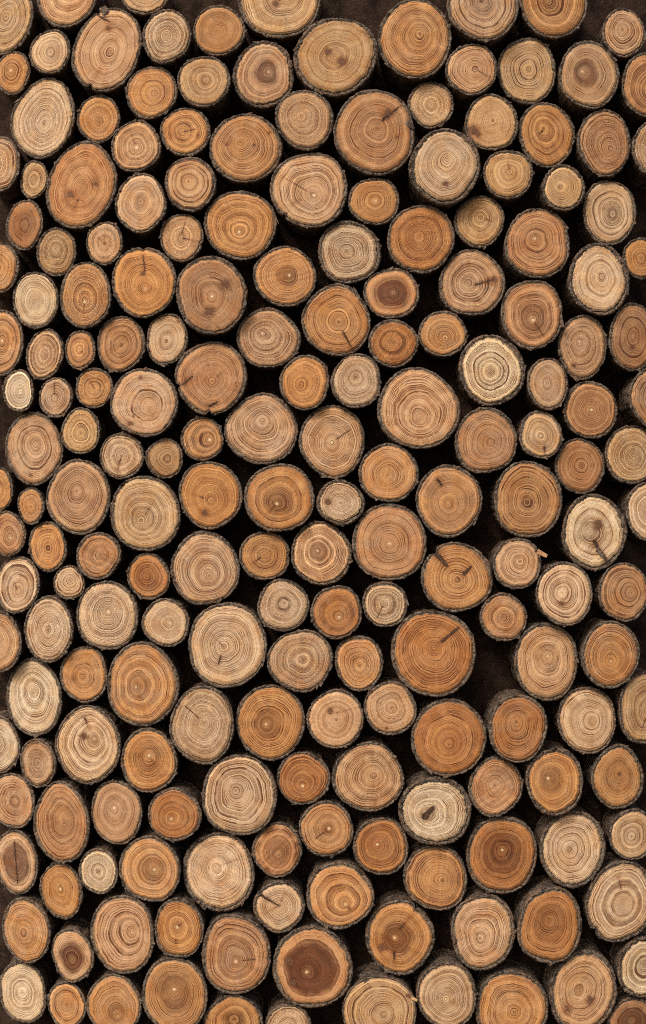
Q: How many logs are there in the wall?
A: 200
